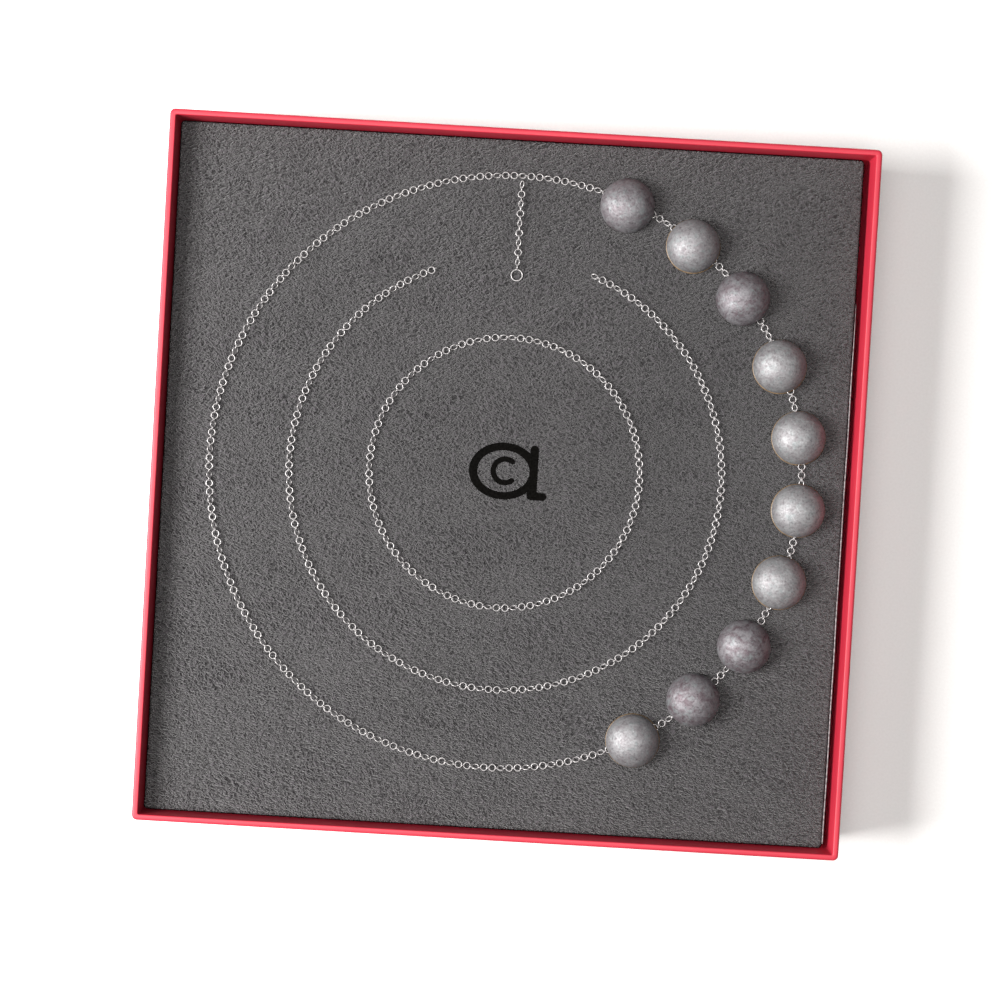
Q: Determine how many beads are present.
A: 10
